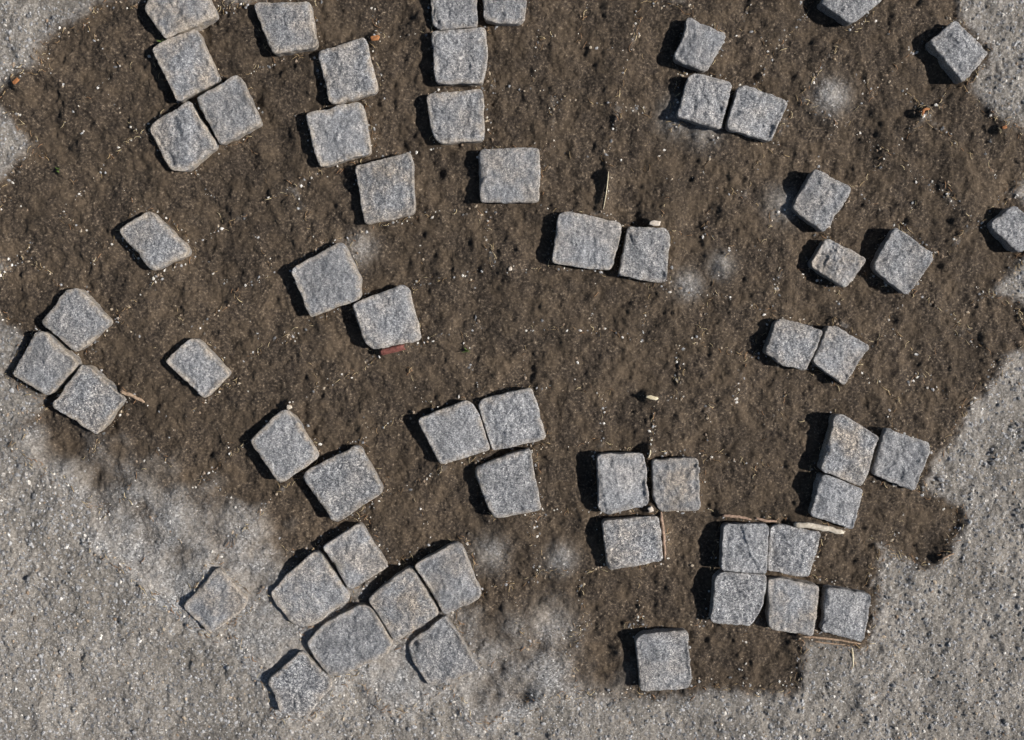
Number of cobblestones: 58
